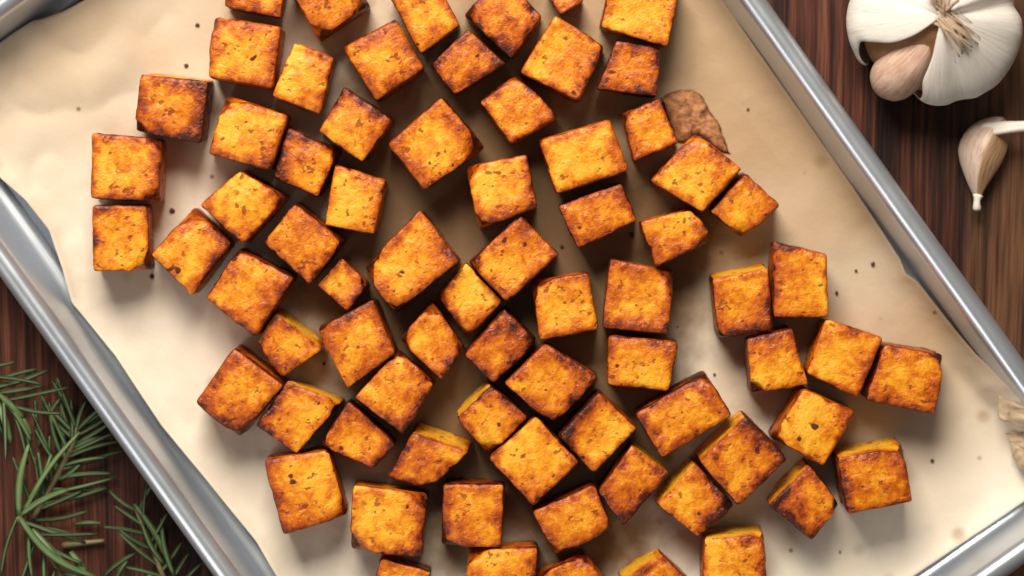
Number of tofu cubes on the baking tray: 73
